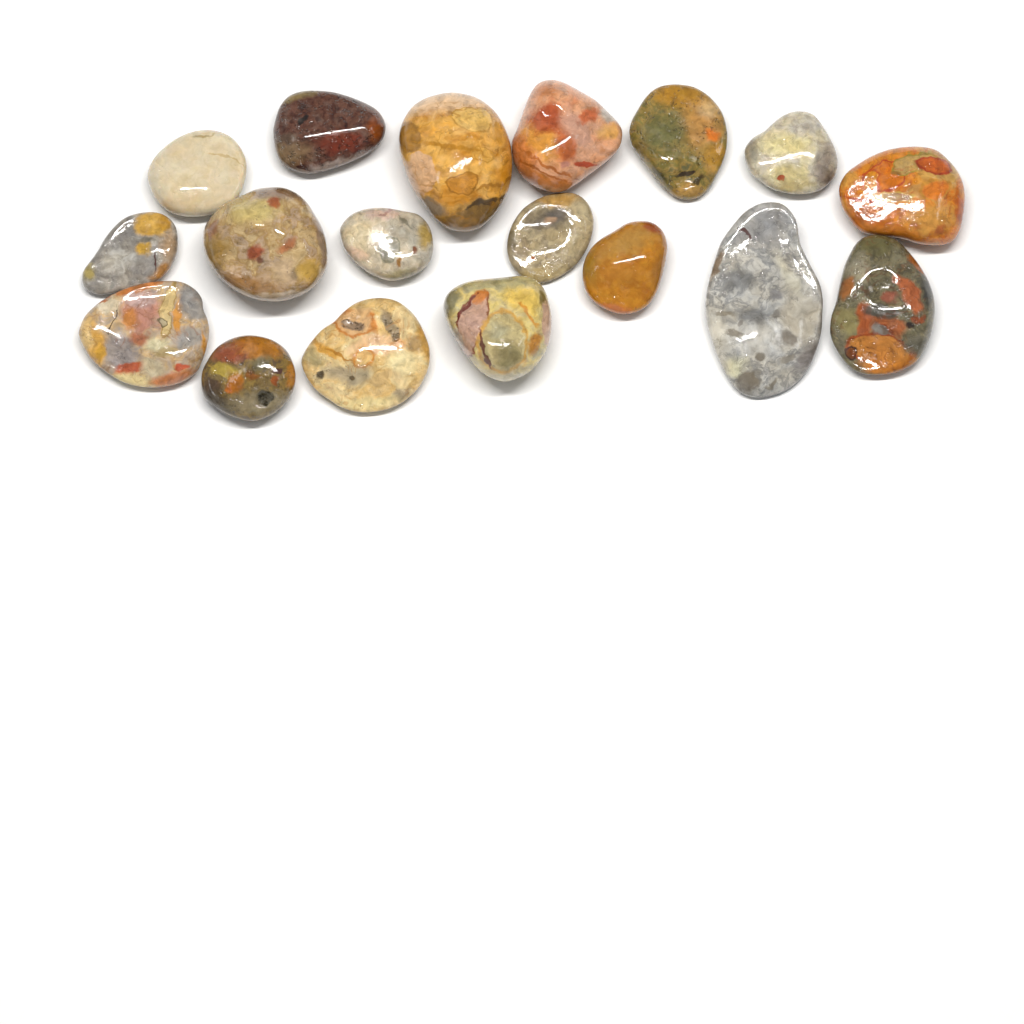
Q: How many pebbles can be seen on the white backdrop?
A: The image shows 18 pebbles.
